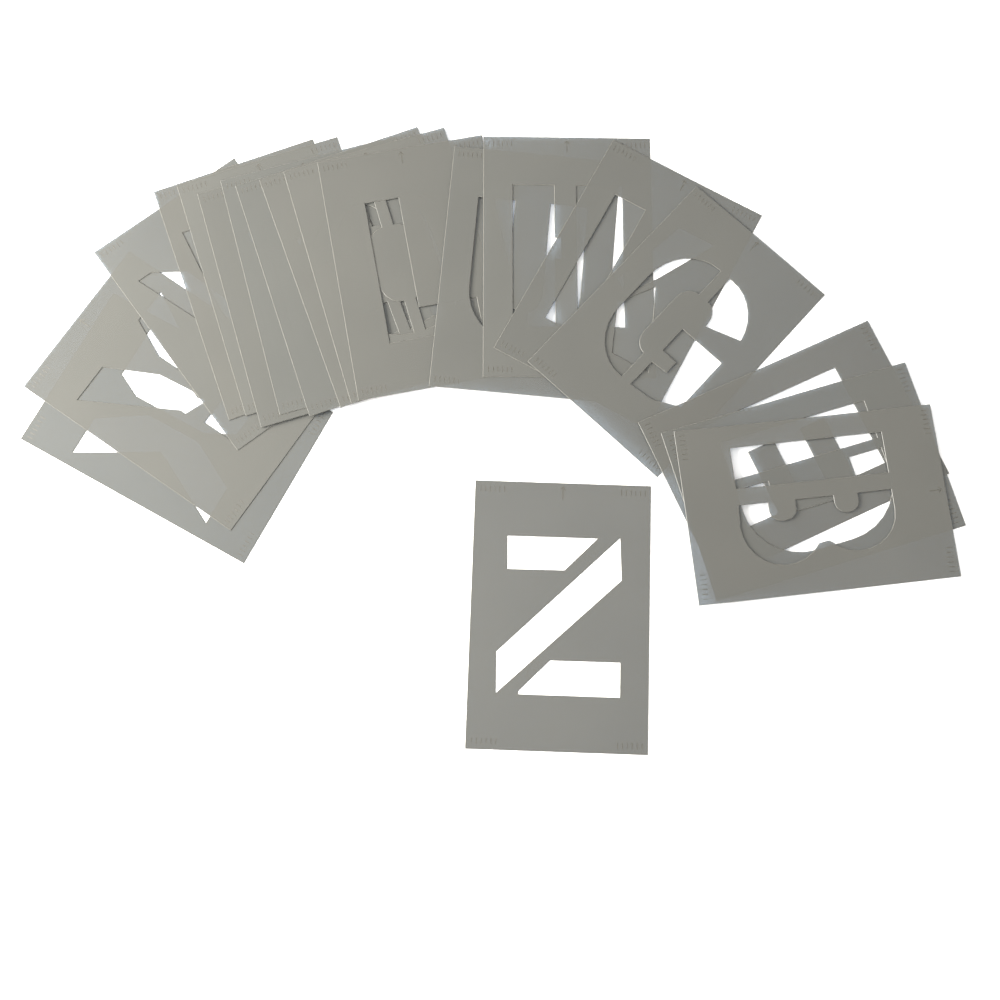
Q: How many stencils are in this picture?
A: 19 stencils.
